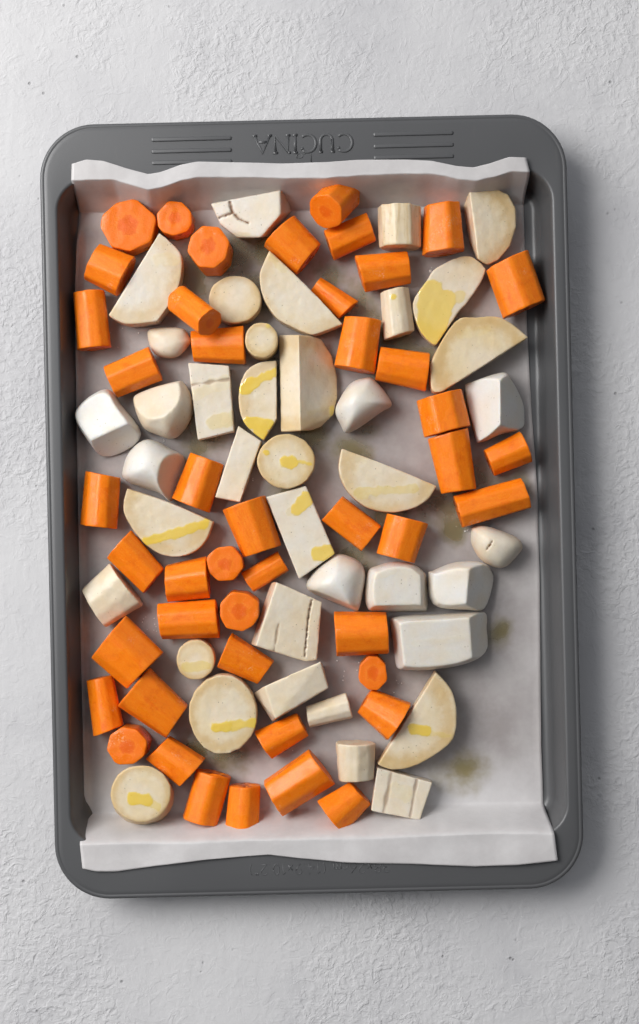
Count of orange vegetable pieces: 46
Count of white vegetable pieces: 39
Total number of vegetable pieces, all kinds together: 85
